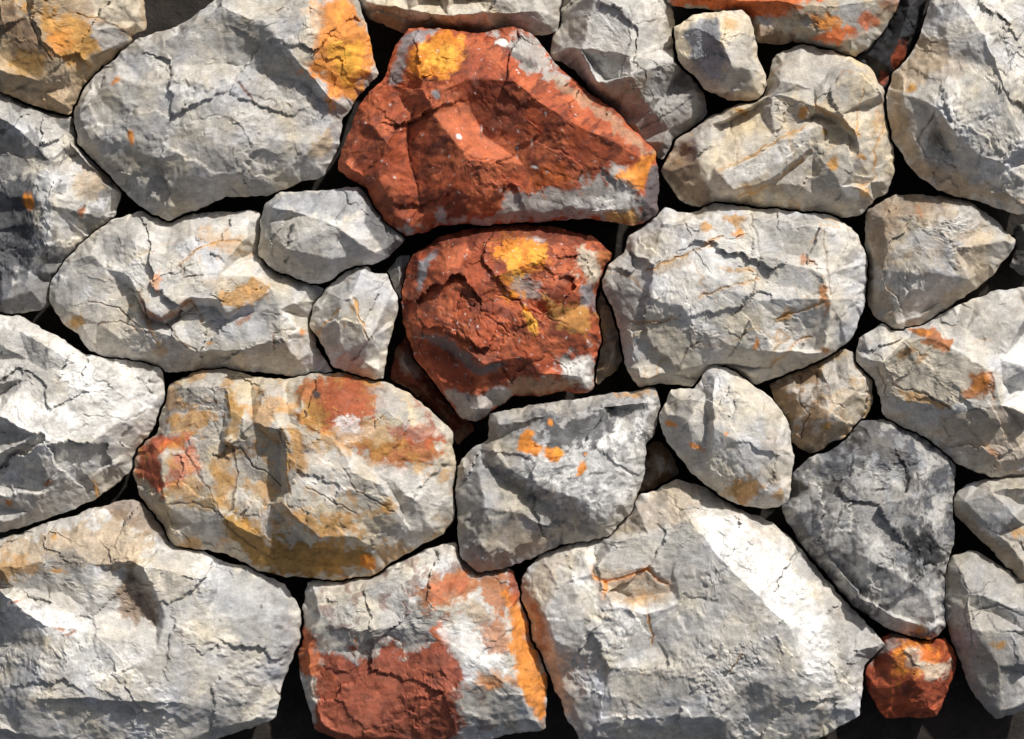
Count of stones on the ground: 35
